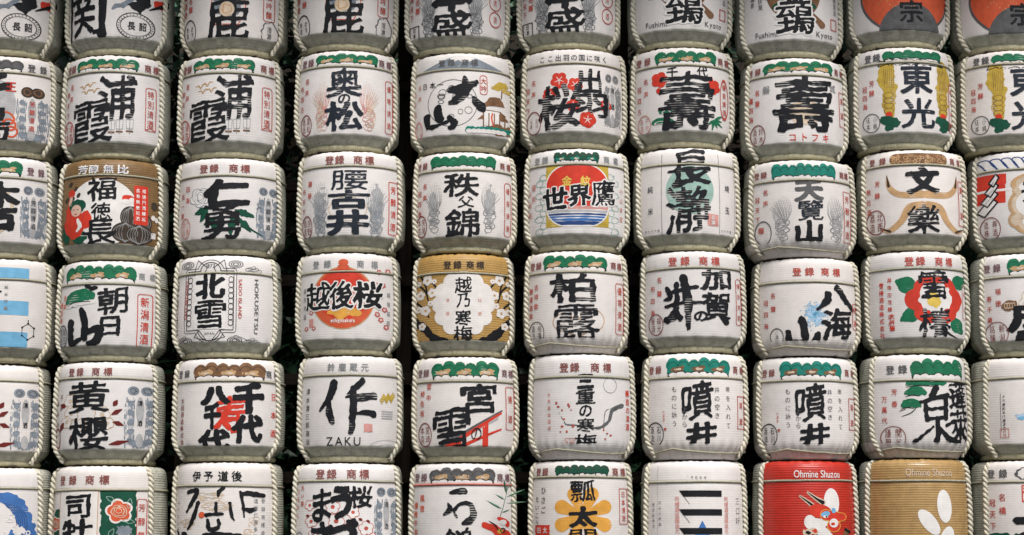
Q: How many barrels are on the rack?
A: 60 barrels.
